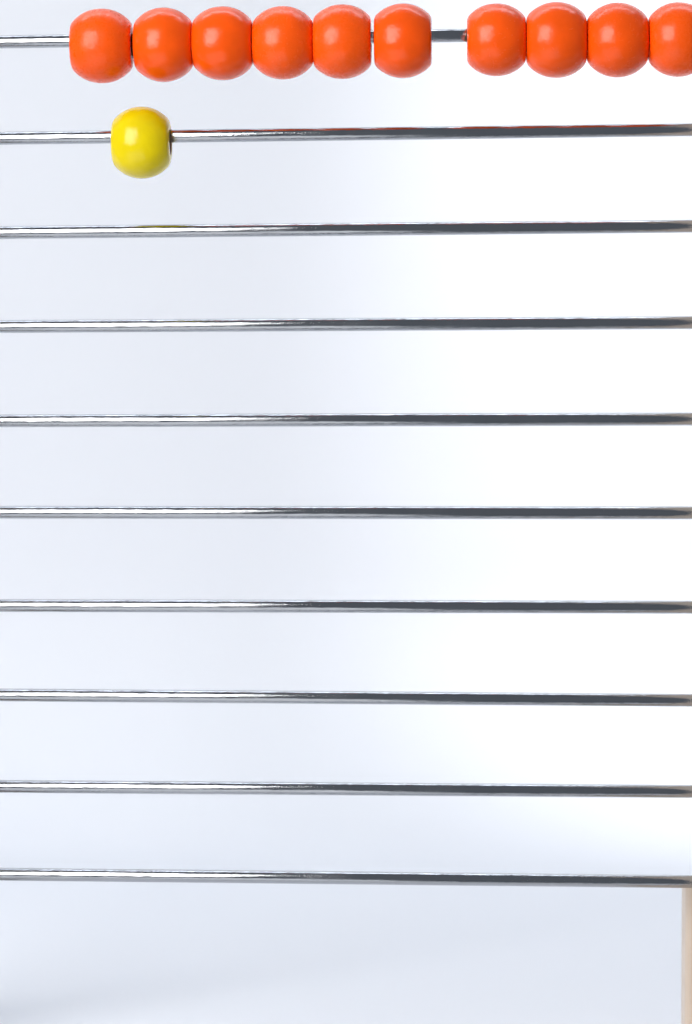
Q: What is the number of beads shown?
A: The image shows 11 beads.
